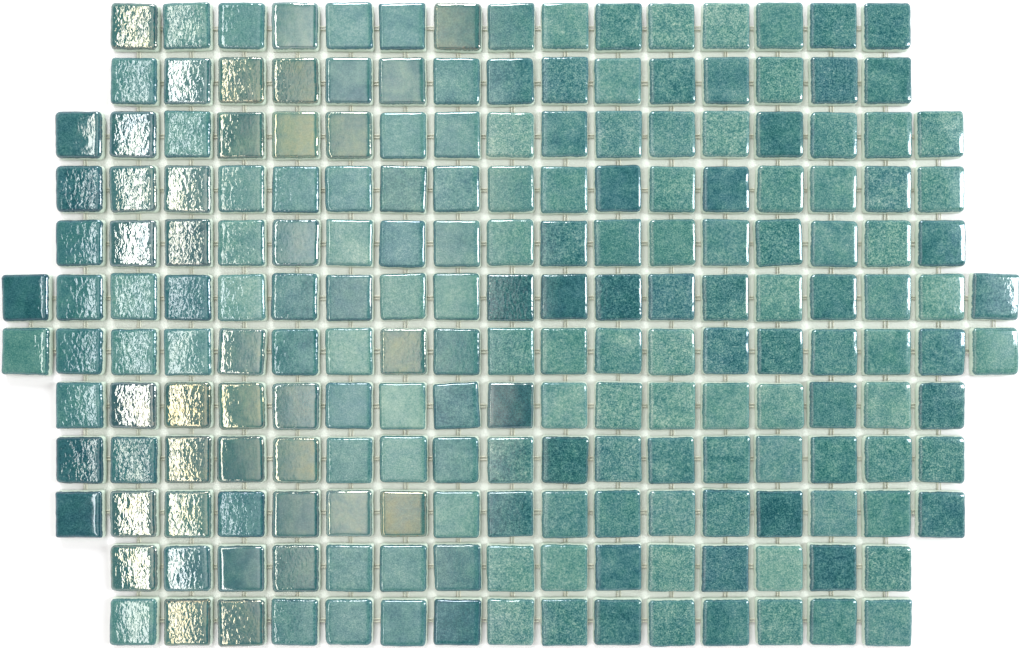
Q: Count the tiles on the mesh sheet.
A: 200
